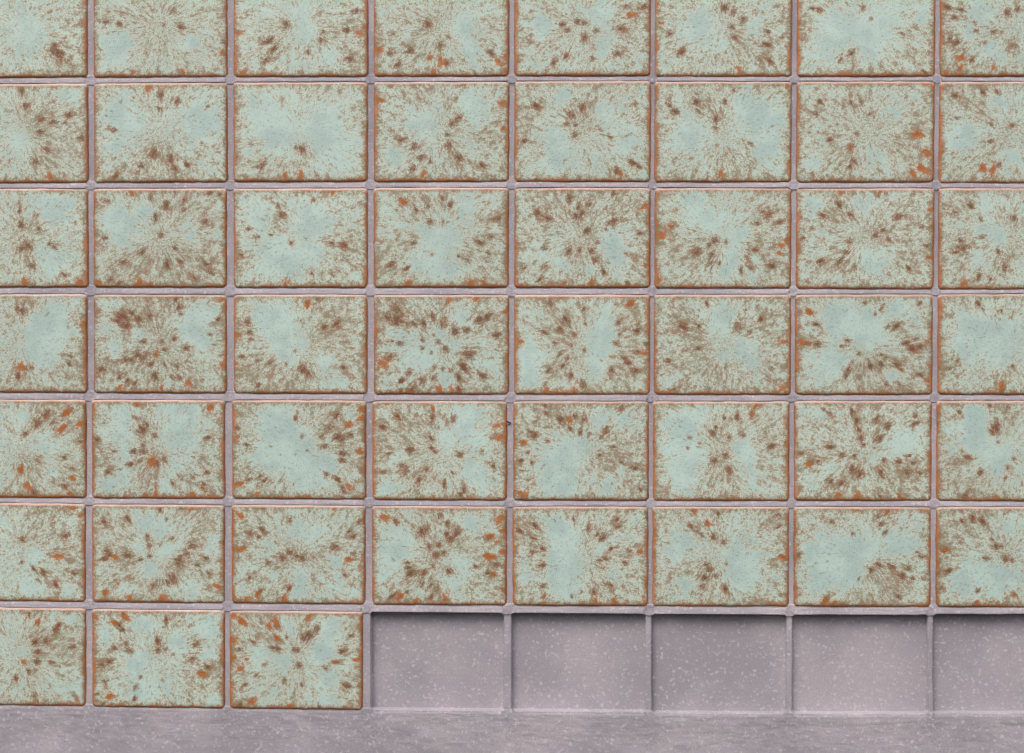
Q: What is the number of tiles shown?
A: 51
